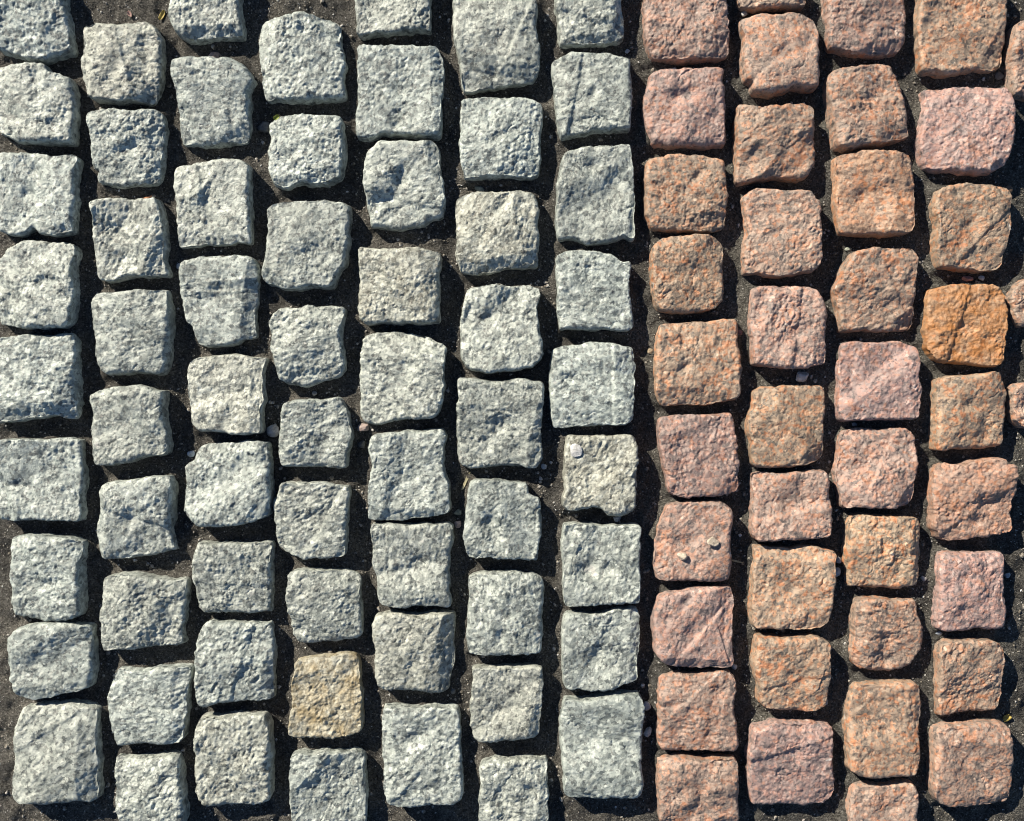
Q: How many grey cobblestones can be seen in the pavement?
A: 63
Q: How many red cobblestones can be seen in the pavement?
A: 42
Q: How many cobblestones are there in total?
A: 105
